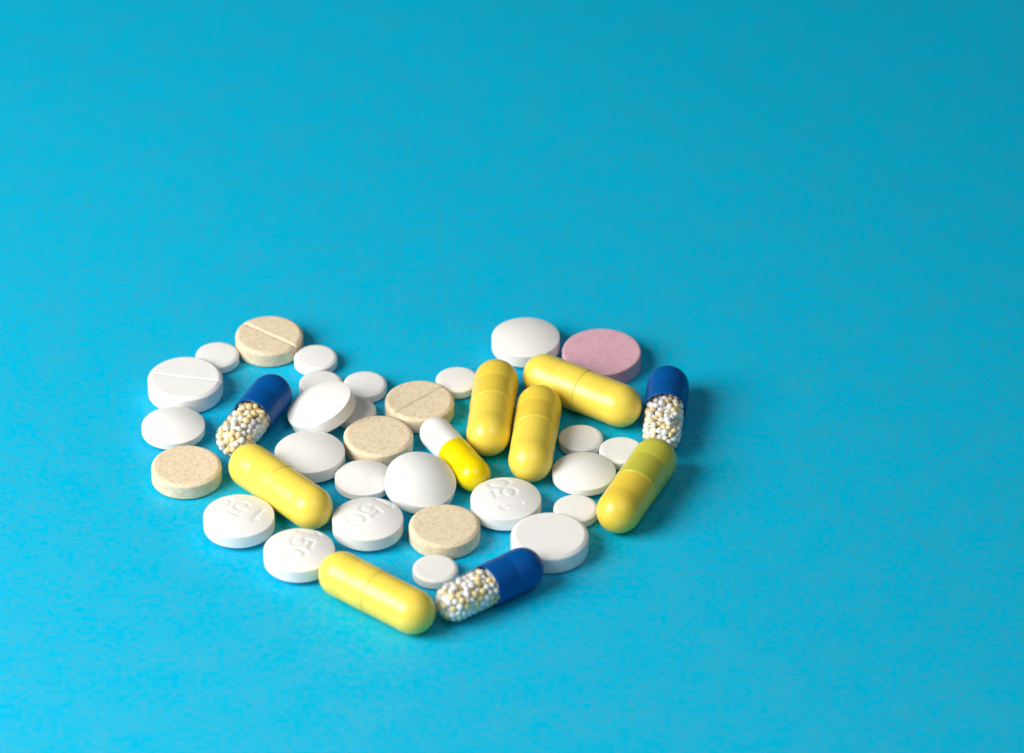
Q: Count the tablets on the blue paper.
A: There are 29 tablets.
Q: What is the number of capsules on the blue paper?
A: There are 10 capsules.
